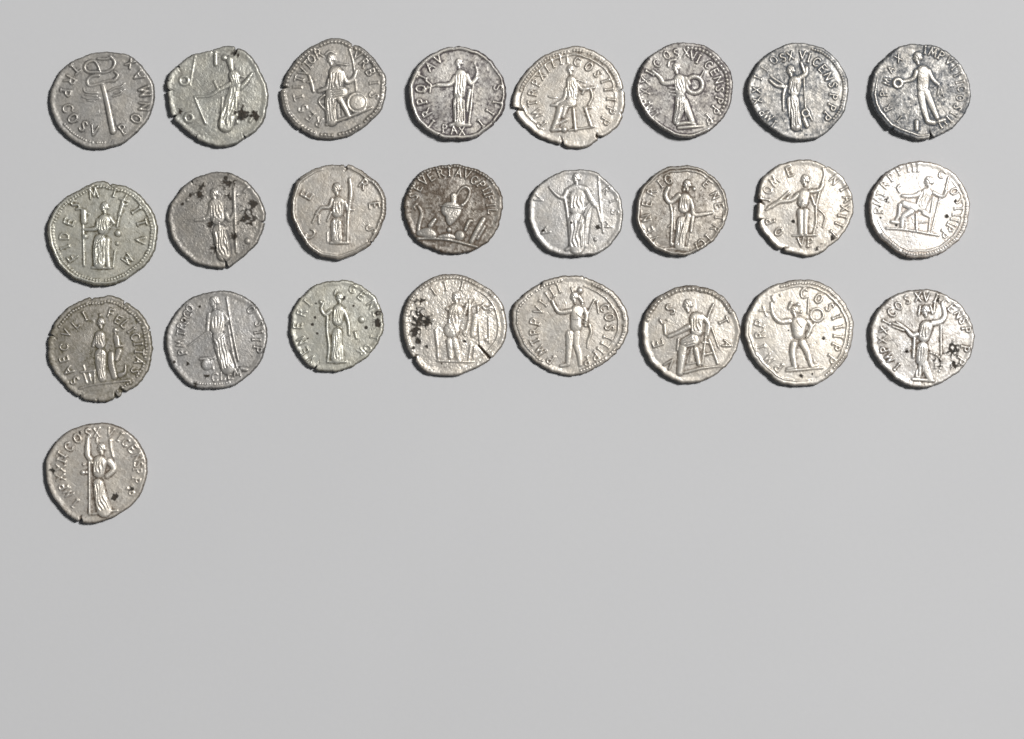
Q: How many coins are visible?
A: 25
